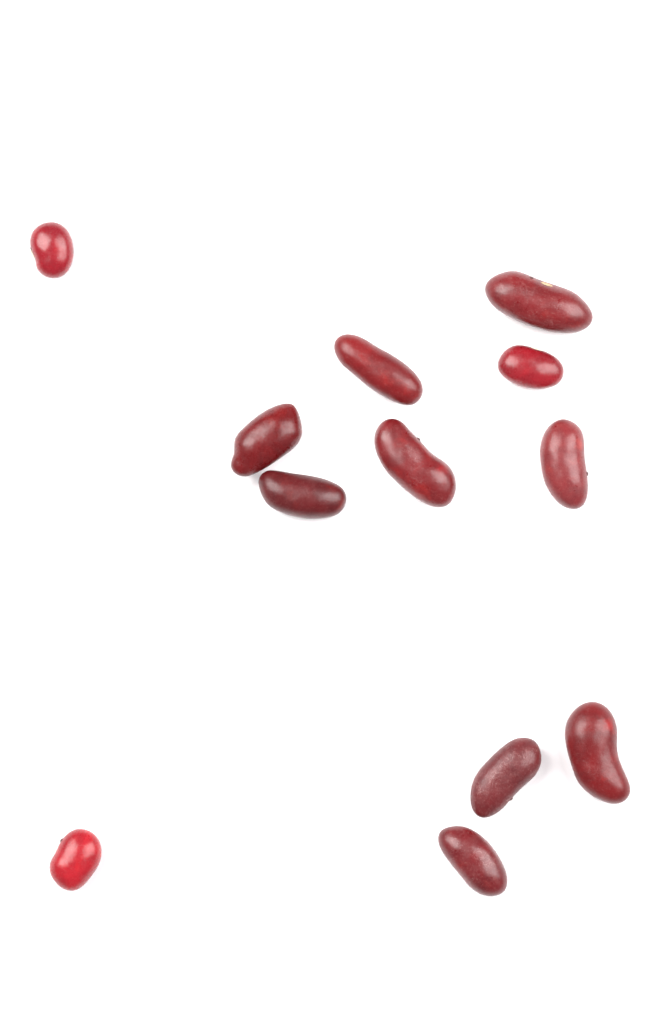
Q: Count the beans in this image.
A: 12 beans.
